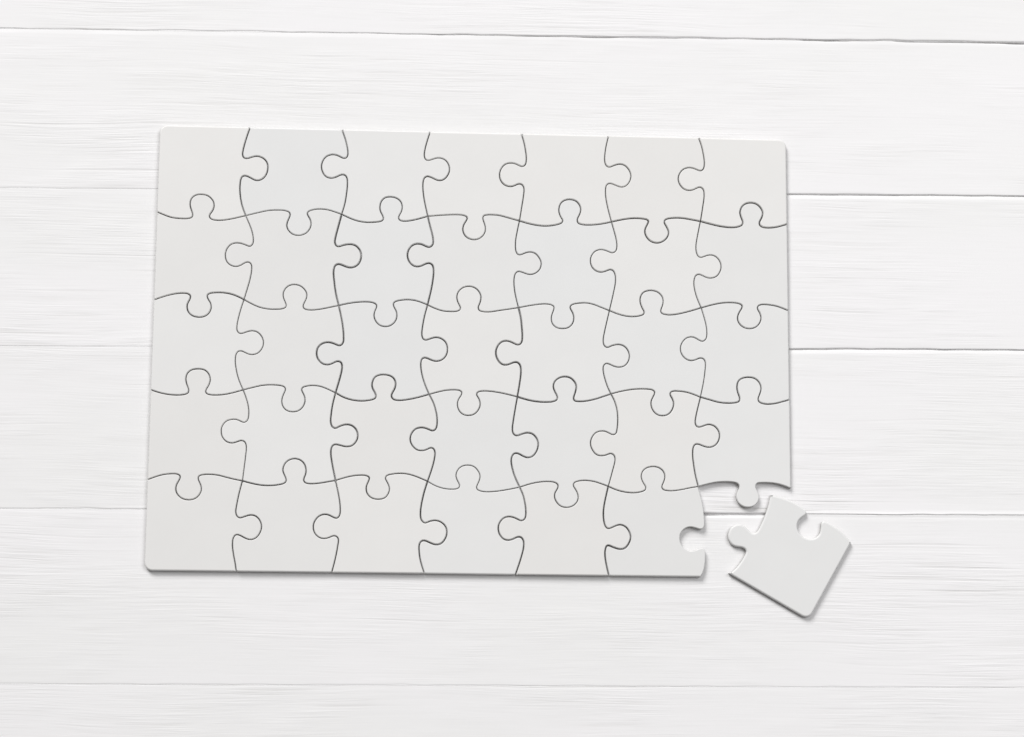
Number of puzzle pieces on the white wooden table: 35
